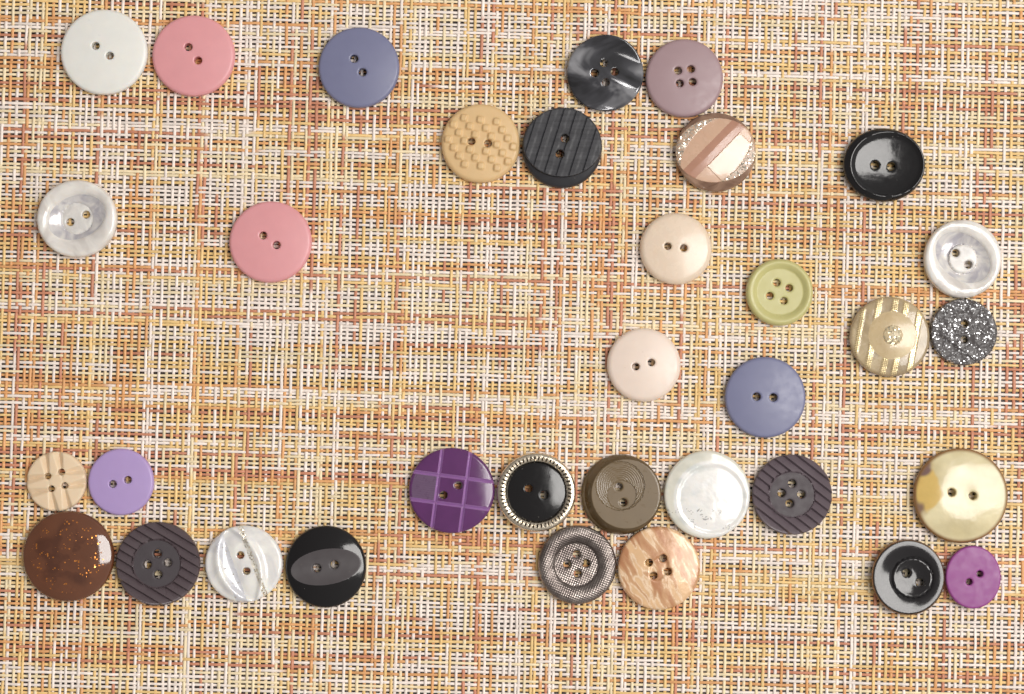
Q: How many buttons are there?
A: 34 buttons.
